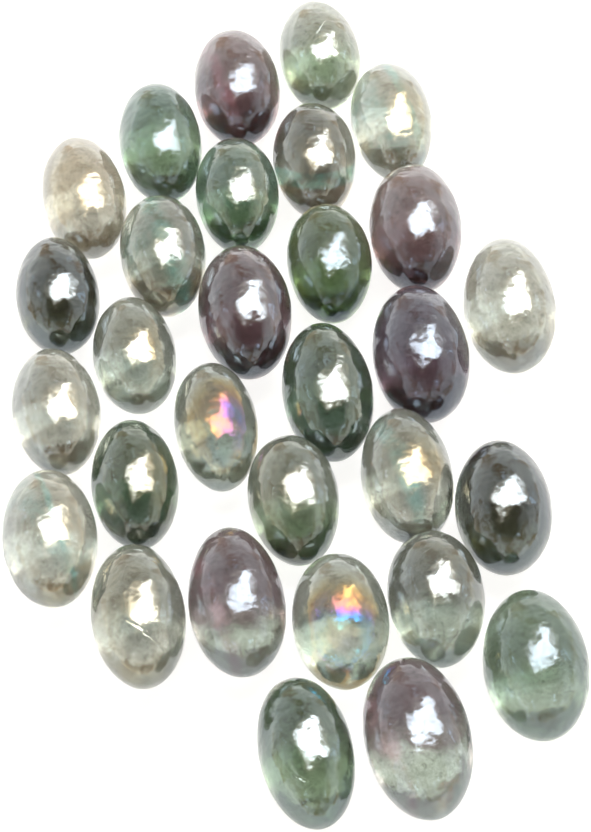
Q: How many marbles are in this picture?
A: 30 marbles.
